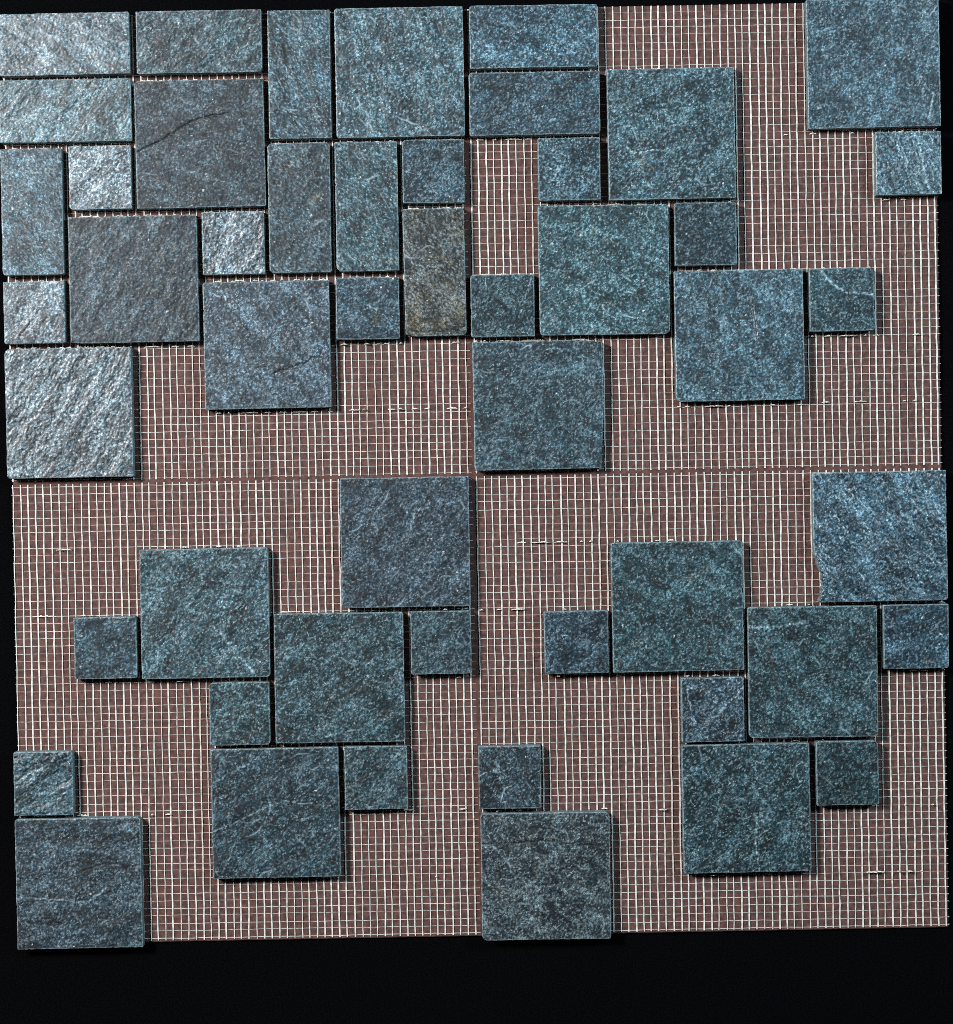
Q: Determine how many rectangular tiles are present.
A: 10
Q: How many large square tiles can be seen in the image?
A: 20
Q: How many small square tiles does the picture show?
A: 20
